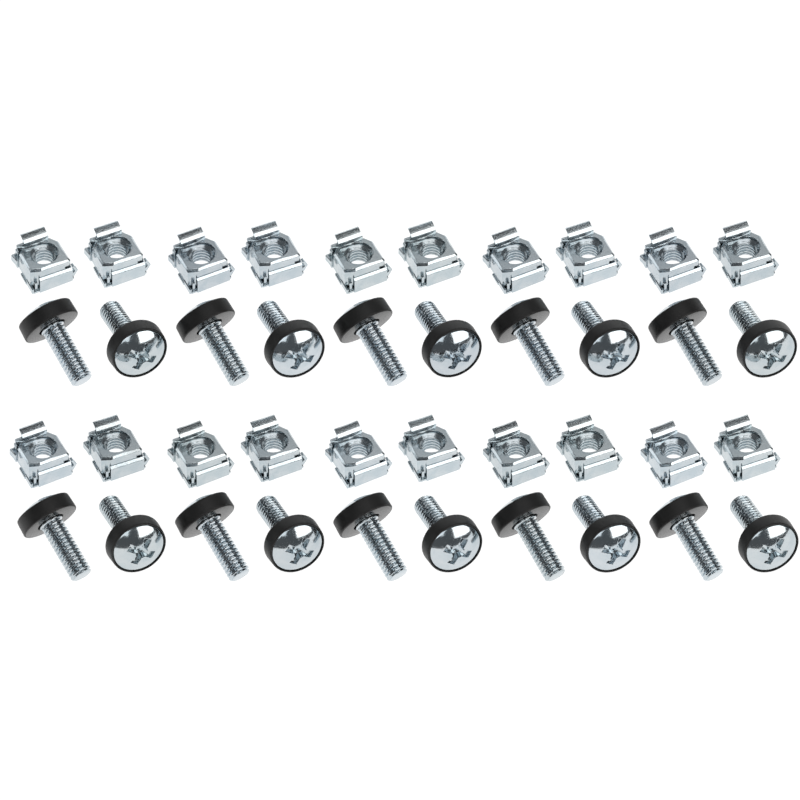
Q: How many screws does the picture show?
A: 20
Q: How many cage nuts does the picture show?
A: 20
